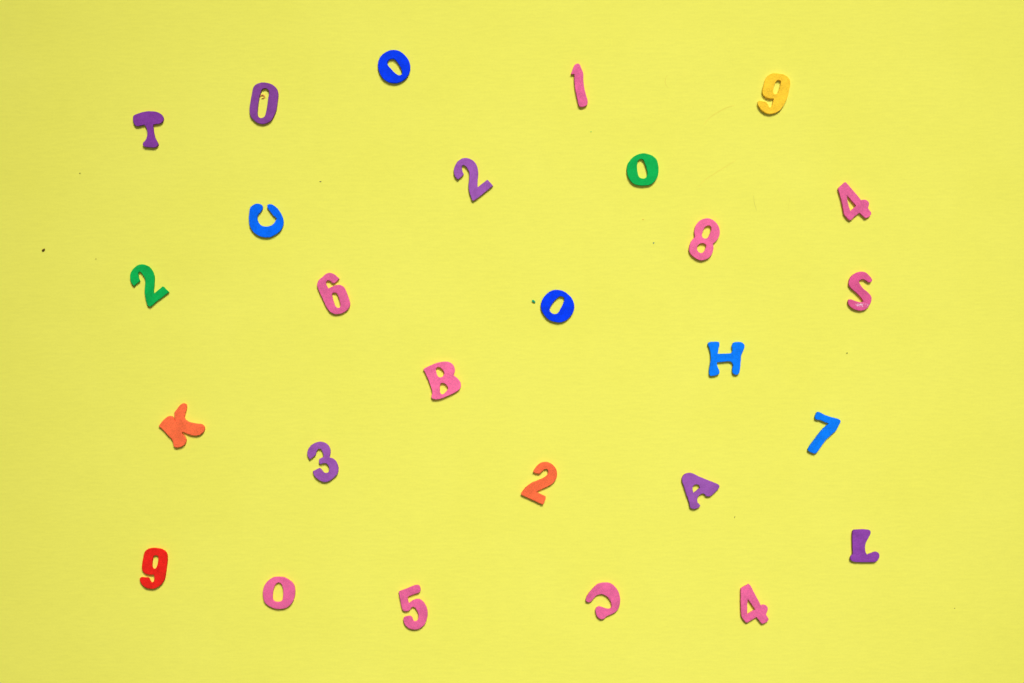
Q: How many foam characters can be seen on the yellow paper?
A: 27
